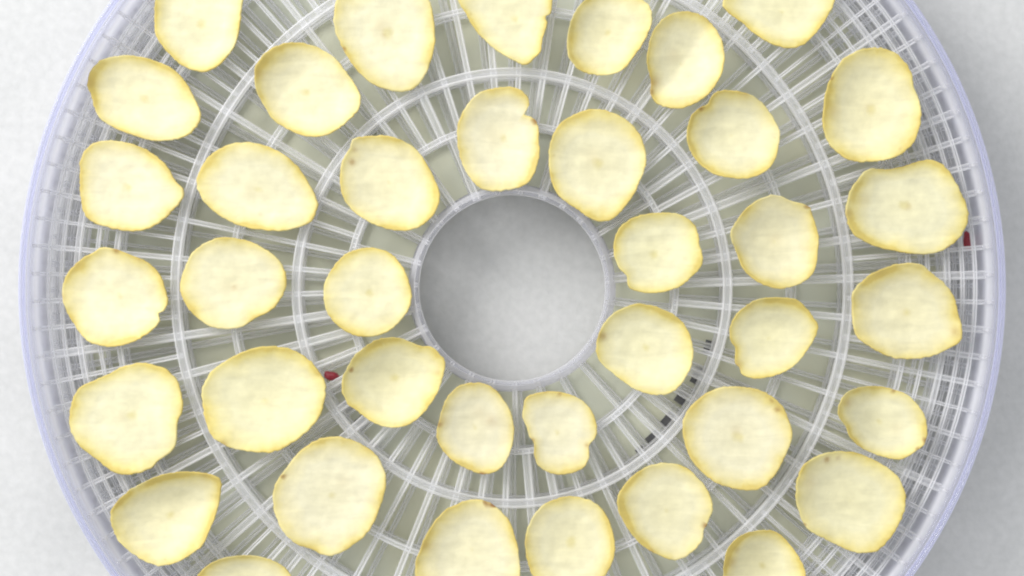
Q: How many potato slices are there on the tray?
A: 39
